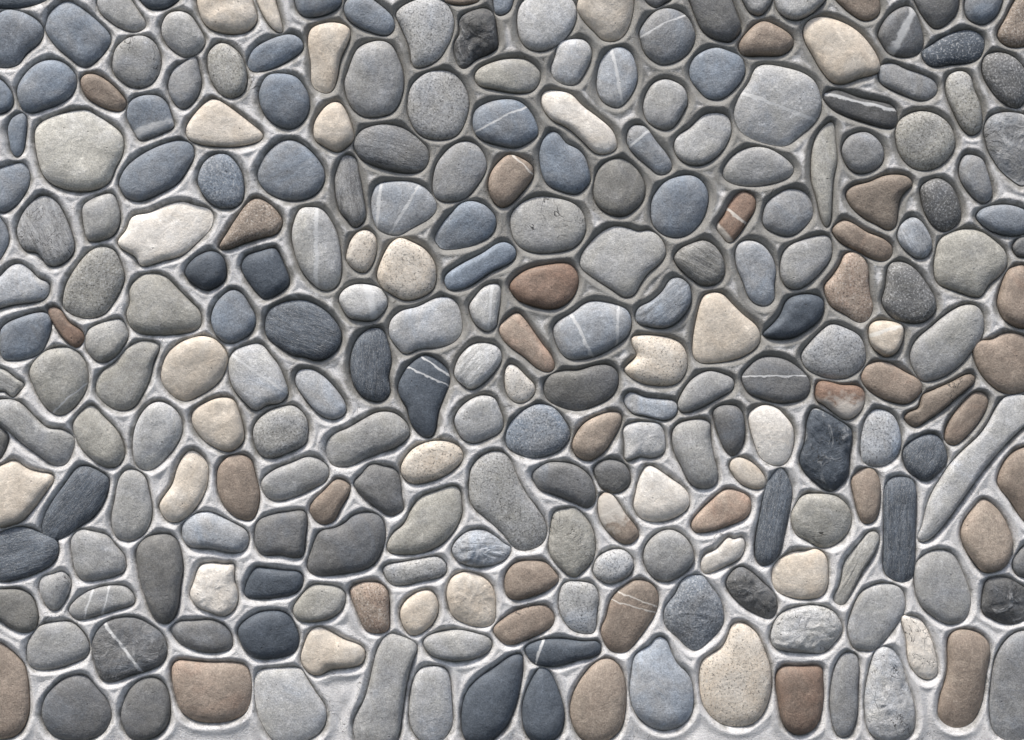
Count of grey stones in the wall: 178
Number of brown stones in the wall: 37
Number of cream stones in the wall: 31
